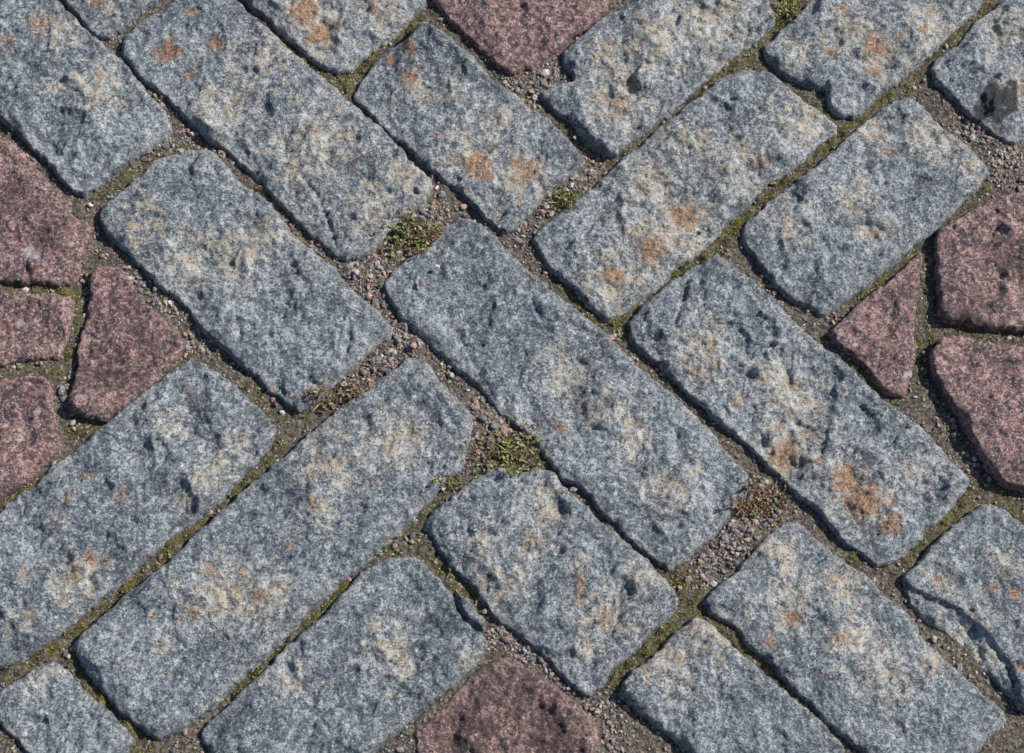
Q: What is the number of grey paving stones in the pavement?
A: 21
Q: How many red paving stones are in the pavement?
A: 9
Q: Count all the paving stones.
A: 30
